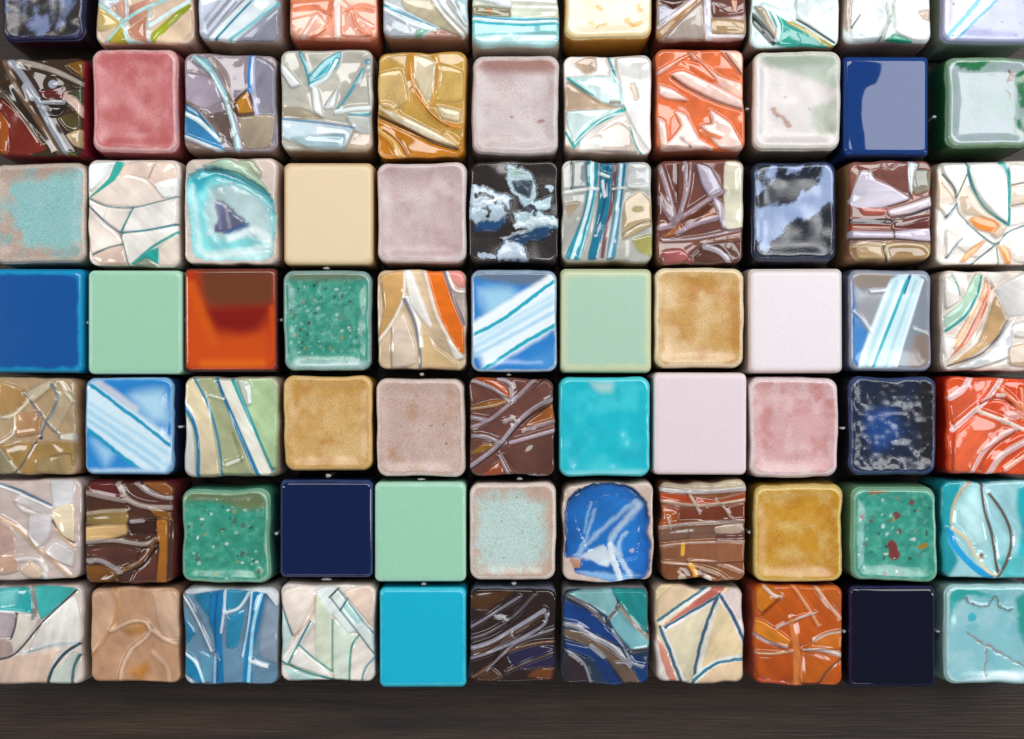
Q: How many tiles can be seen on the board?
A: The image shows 77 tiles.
